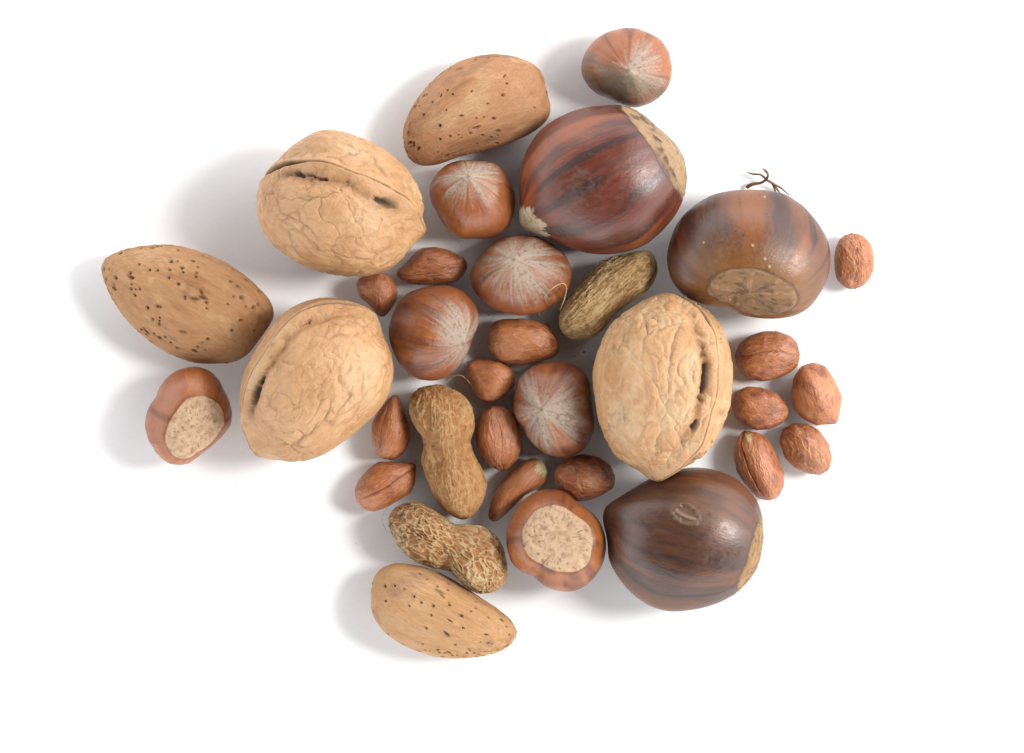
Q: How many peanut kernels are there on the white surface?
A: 15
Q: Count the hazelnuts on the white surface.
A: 7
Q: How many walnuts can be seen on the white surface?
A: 3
